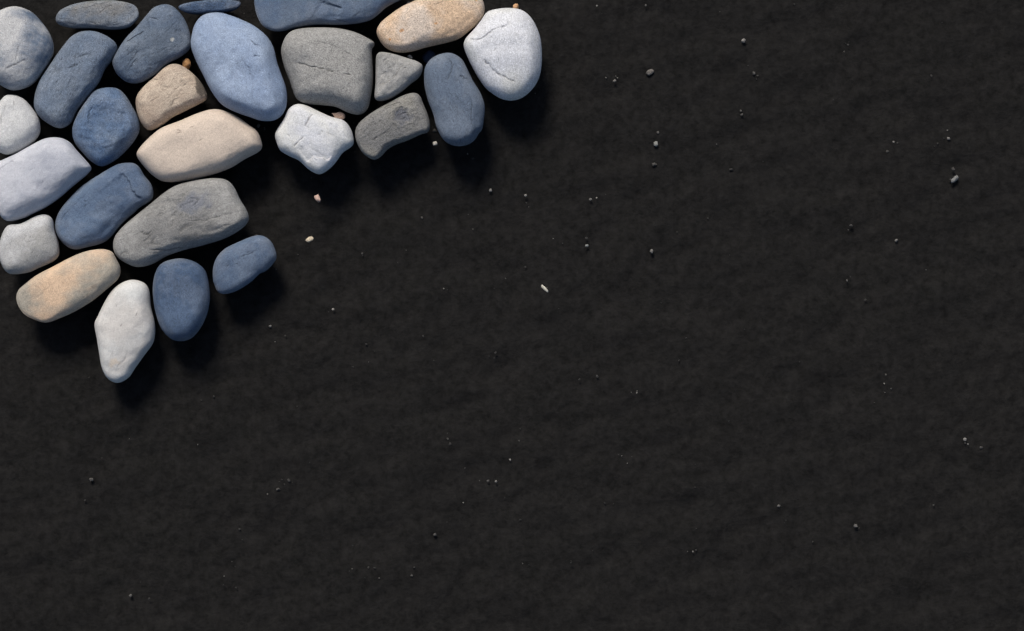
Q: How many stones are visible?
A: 26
